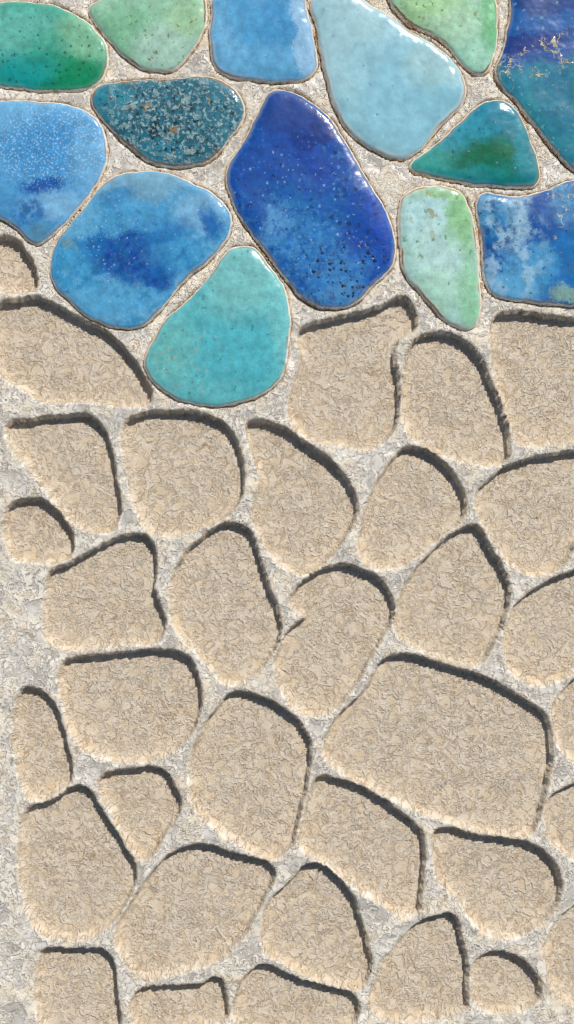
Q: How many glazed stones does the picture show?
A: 14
